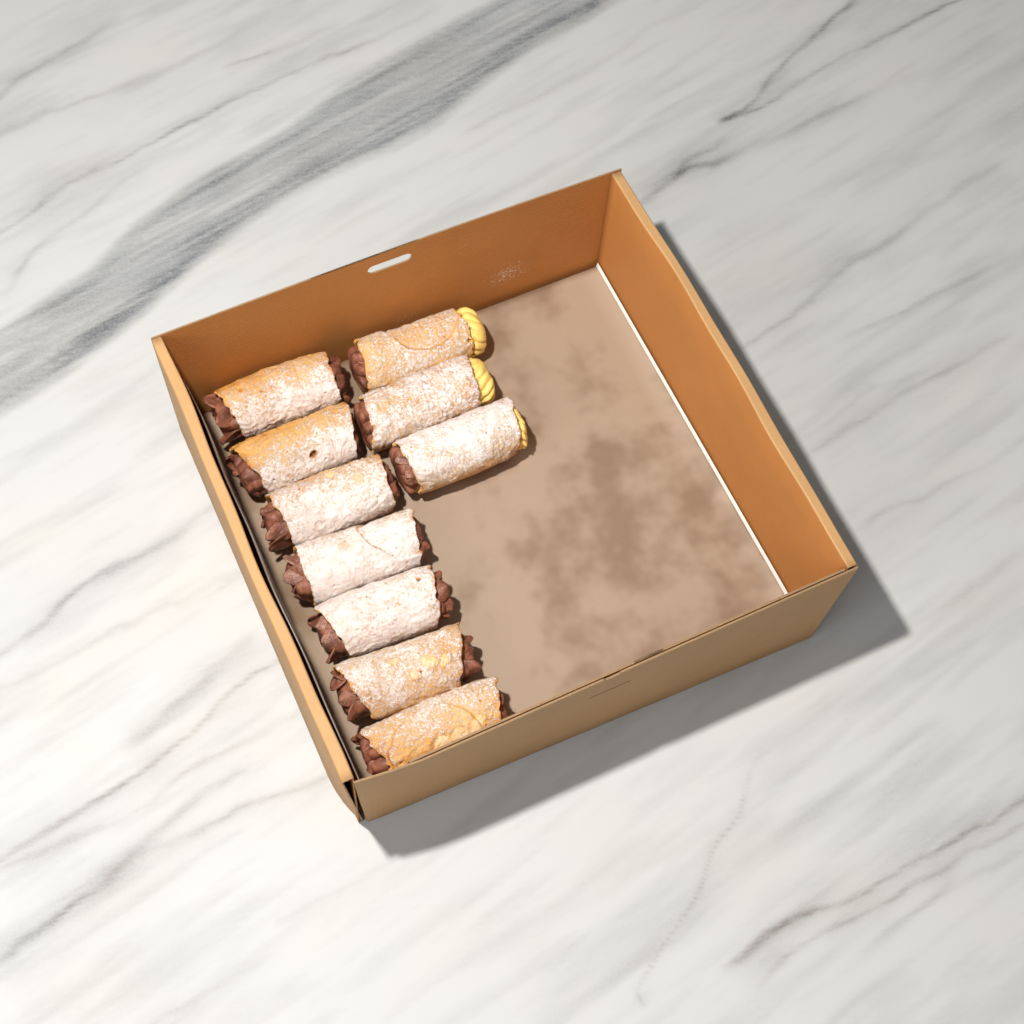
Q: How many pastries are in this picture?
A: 10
